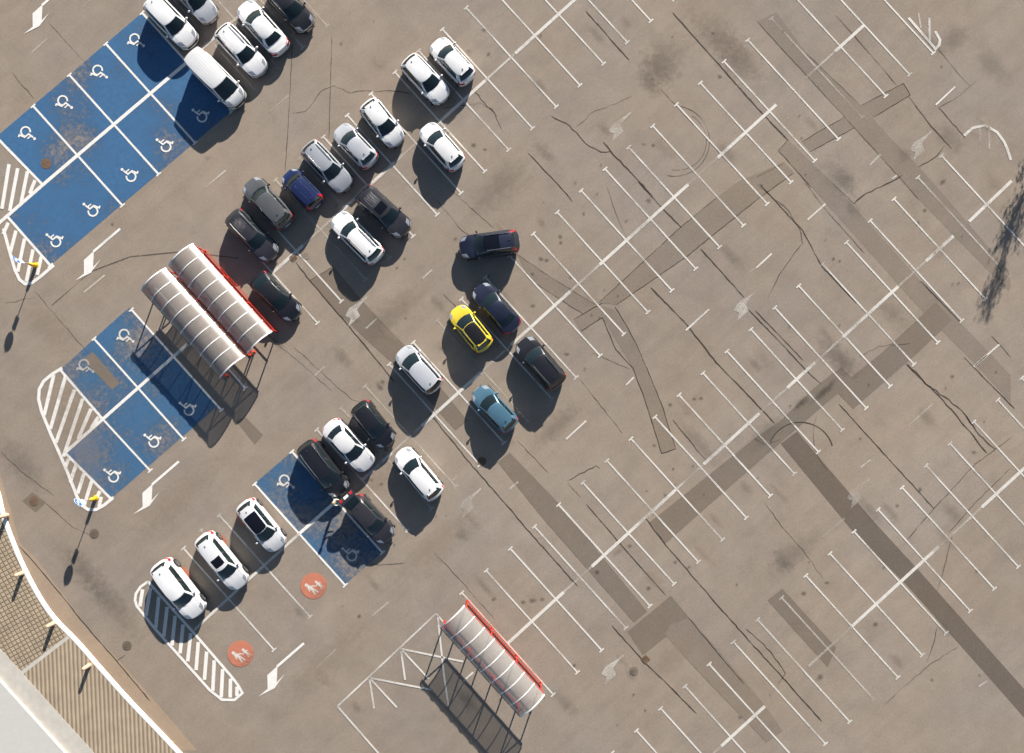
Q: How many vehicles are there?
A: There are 32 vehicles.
